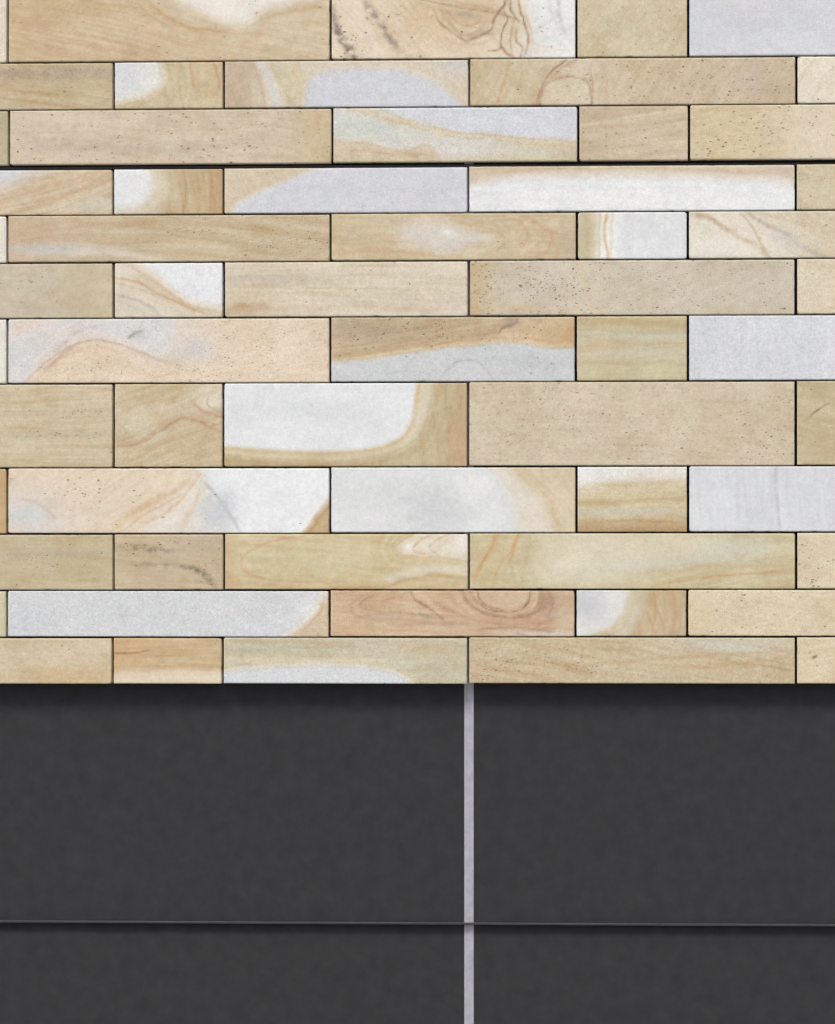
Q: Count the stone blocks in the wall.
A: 60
